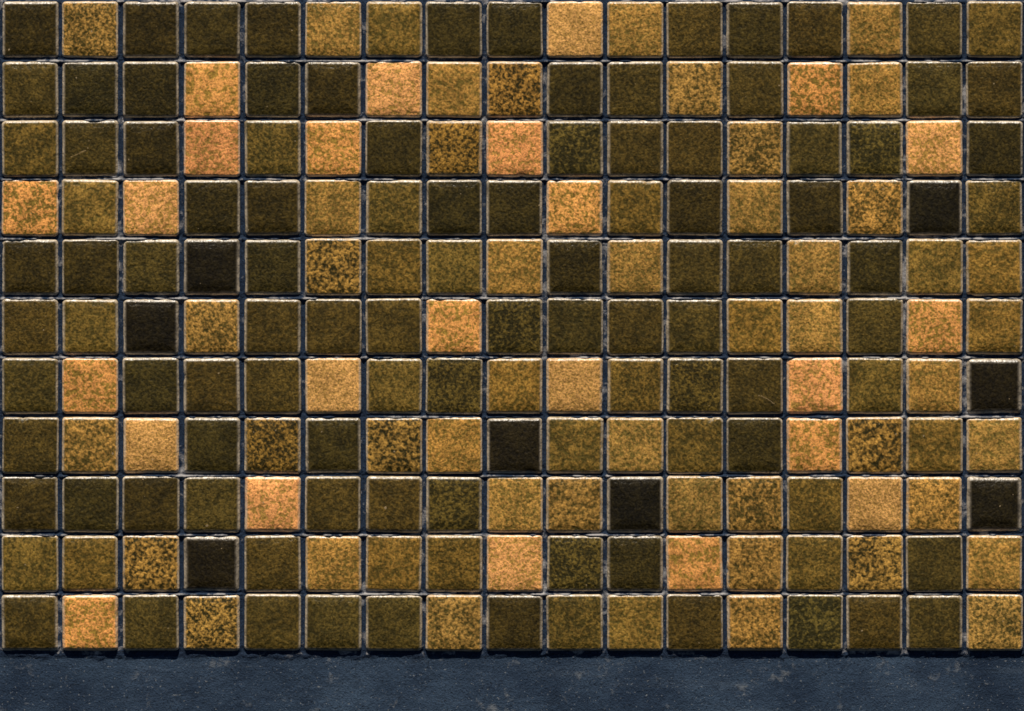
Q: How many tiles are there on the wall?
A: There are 187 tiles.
